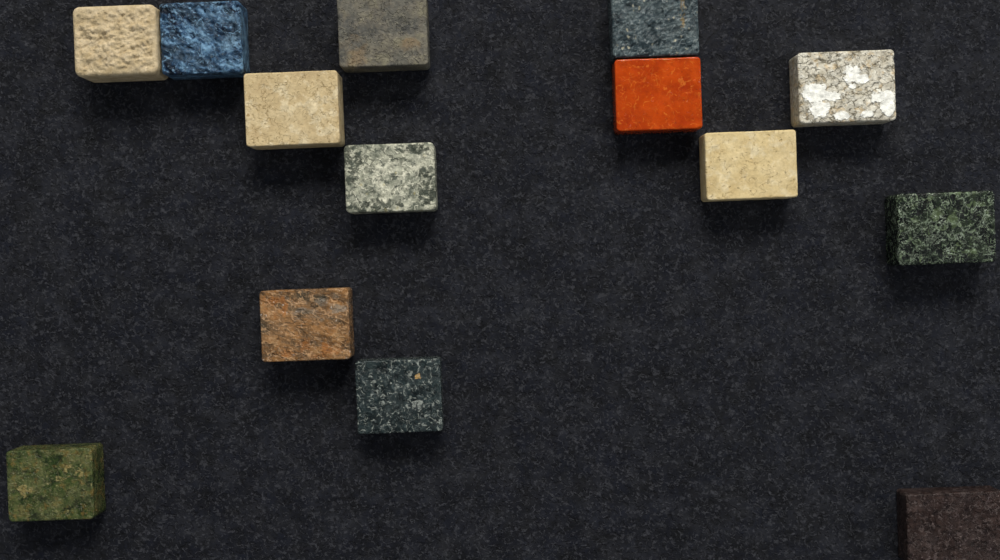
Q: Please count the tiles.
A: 14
